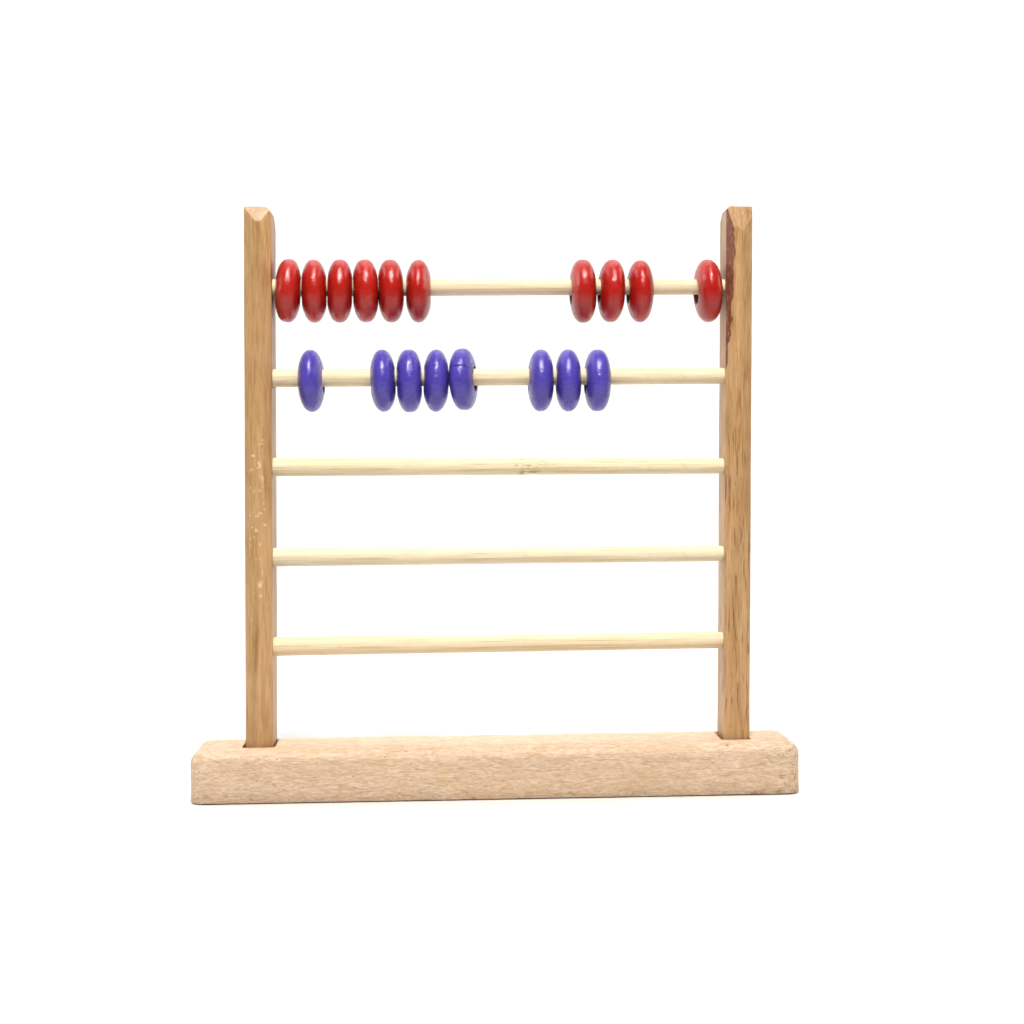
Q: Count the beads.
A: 18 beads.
